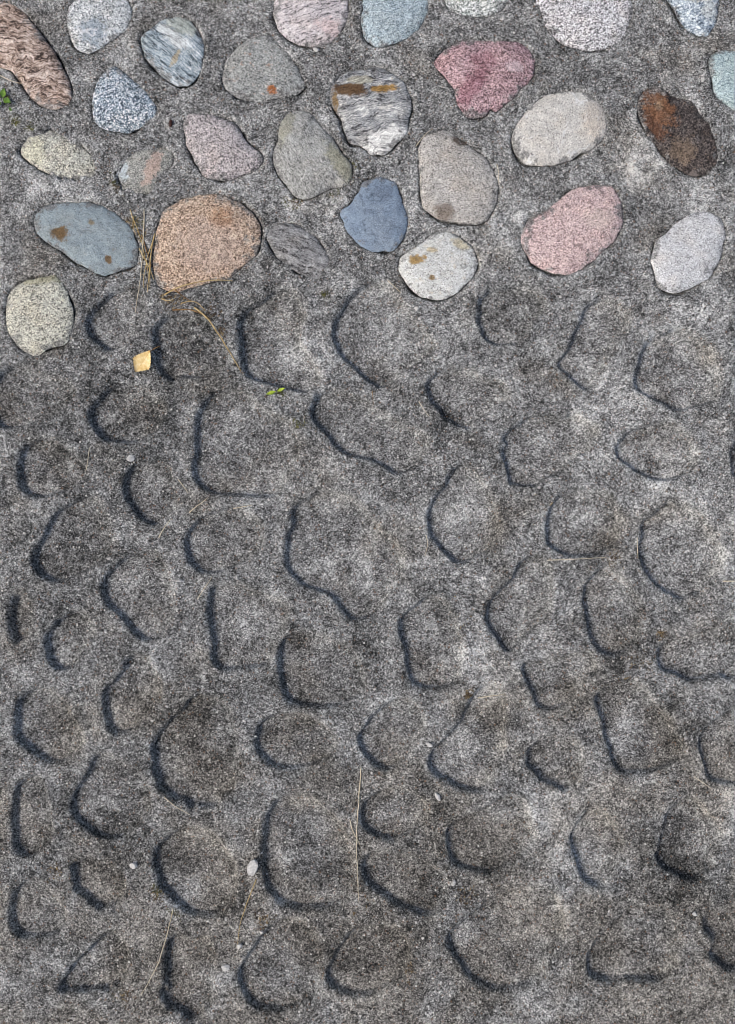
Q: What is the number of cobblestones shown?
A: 28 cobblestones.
